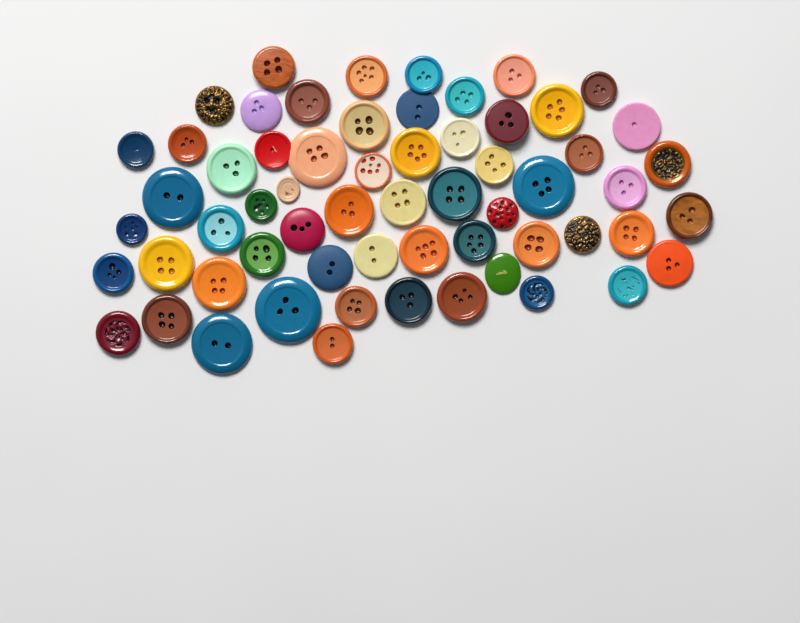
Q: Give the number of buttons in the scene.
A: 61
